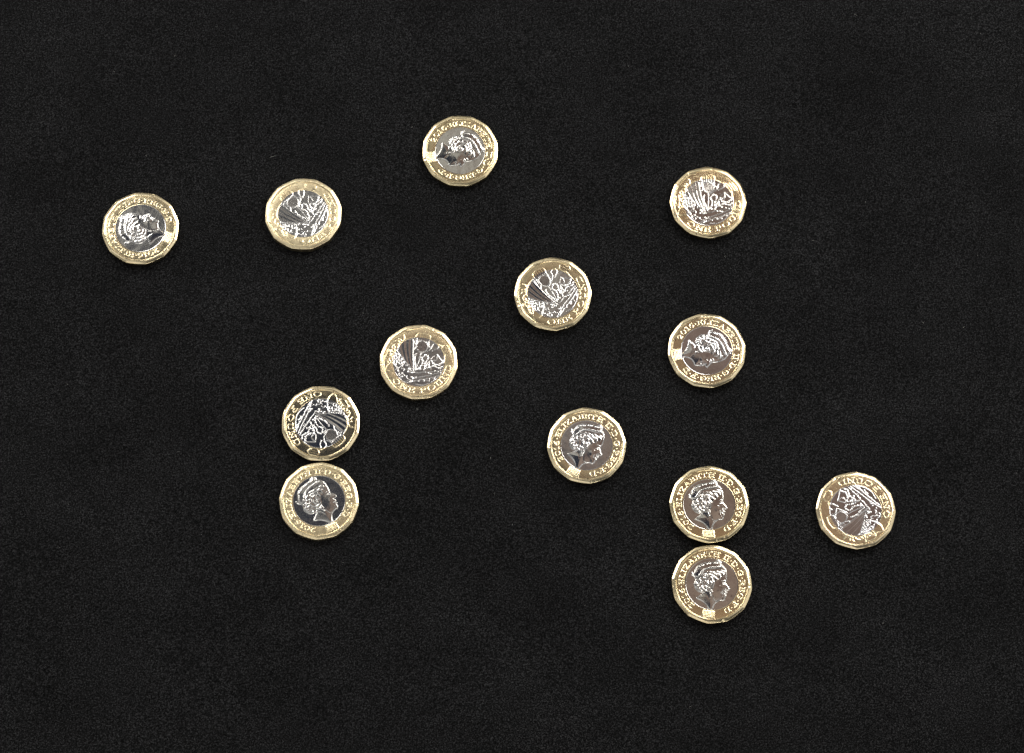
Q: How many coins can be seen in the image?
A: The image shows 13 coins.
